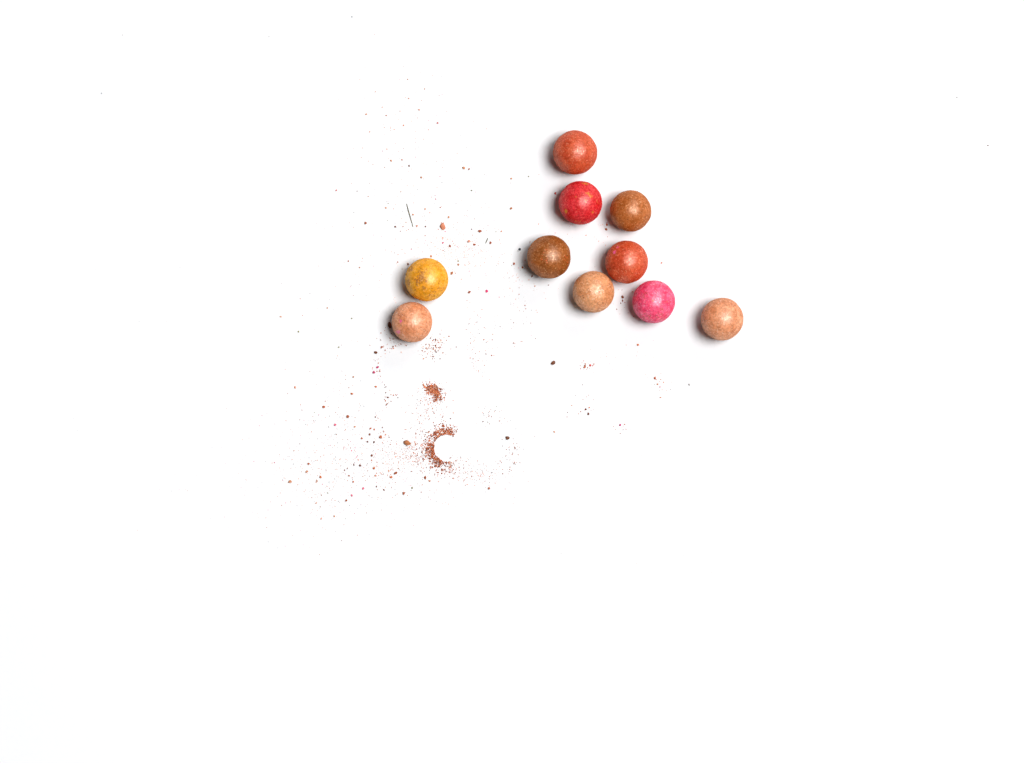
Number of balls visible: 10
